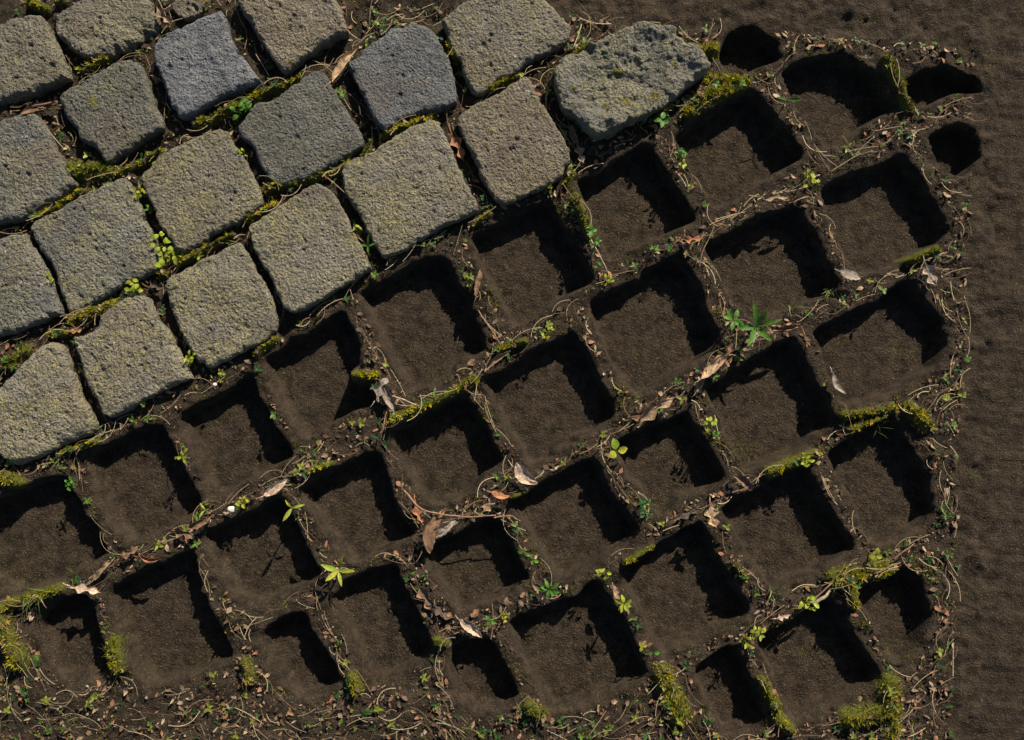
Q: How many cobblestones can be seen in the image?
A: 20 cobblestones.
